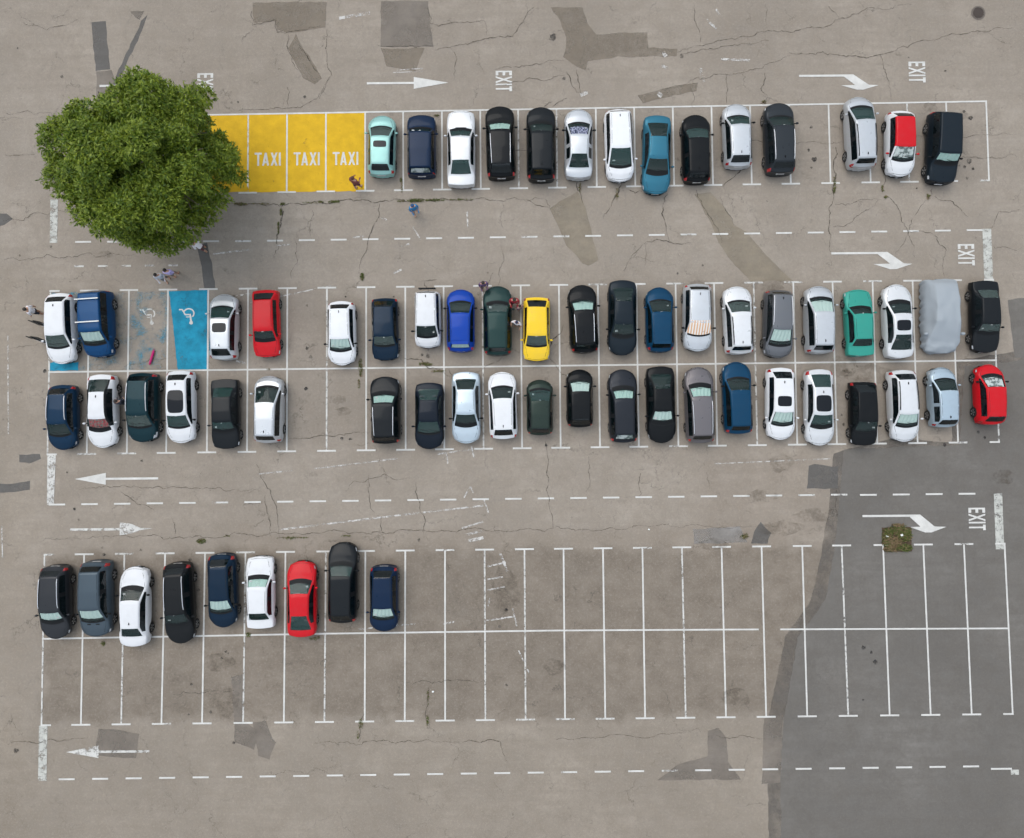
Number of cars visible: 66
